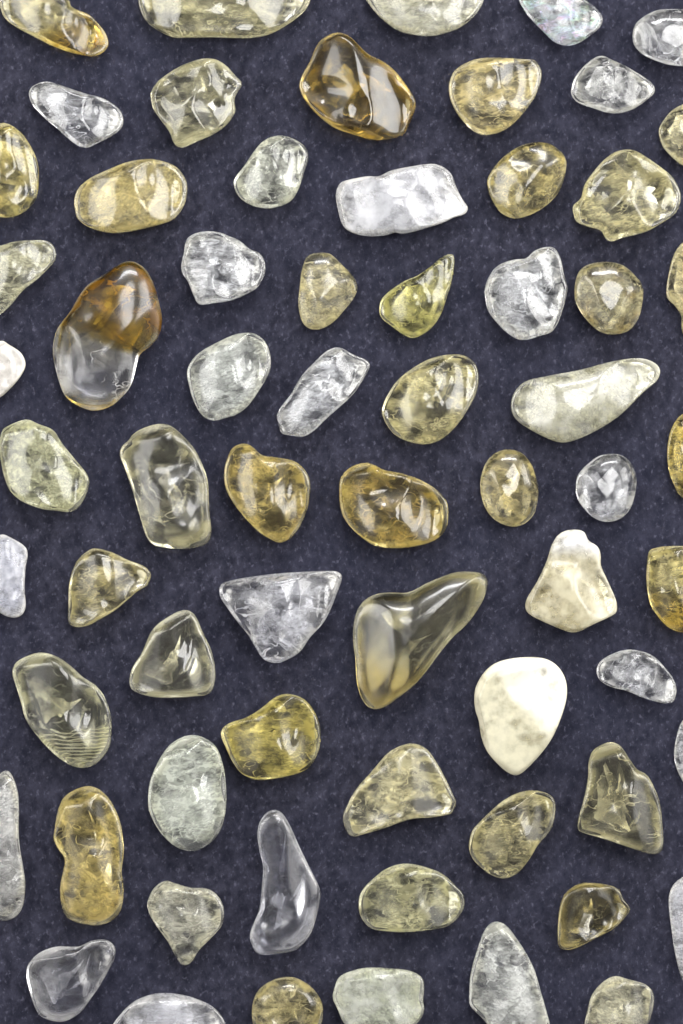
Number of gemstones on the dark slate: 66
